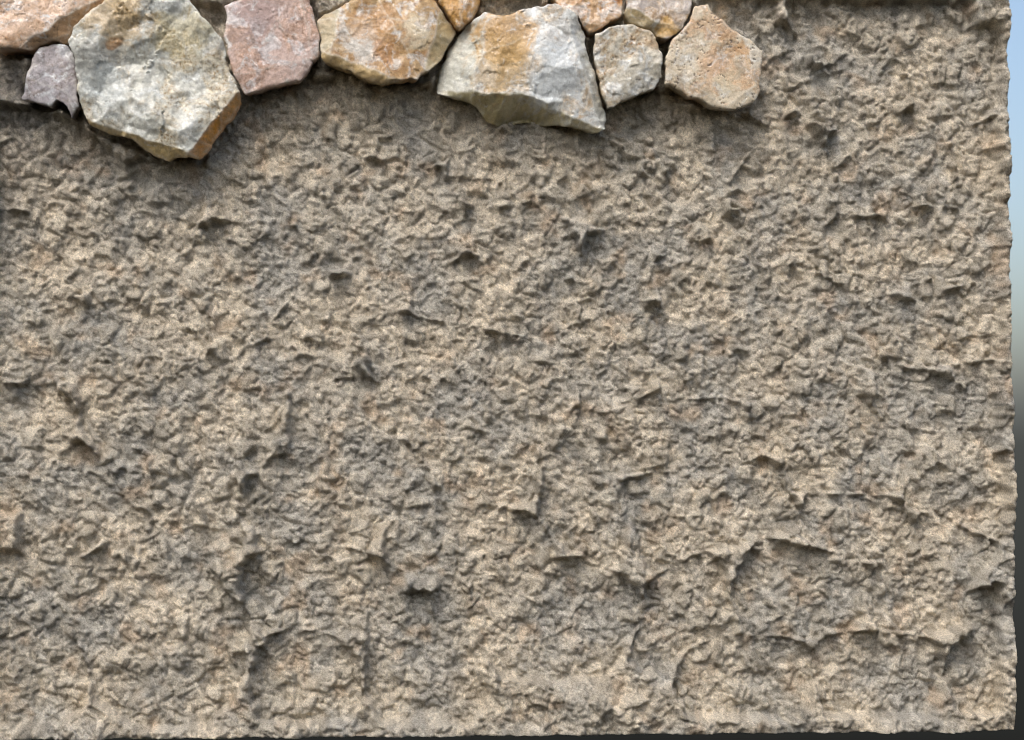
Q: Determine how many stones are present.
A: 11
